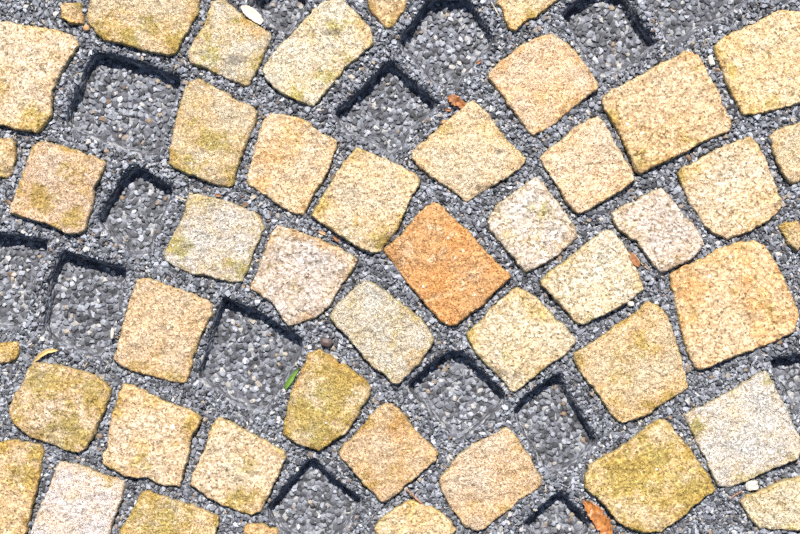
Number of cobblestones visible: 46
